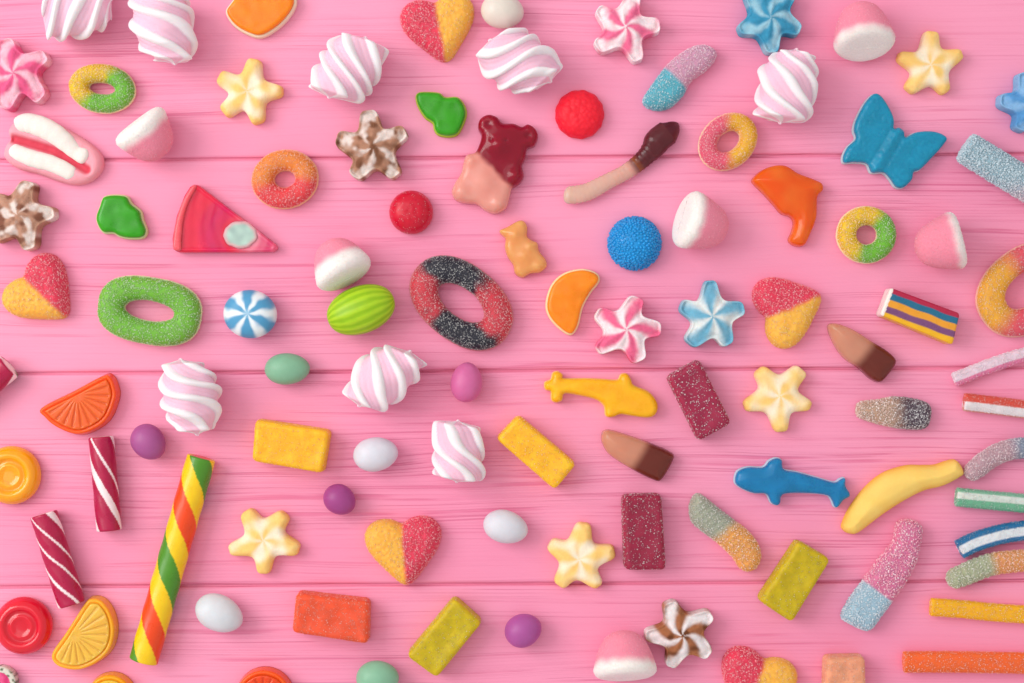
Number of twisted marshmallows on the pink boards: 8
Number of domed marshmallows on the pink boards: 6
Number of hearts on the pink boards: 5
